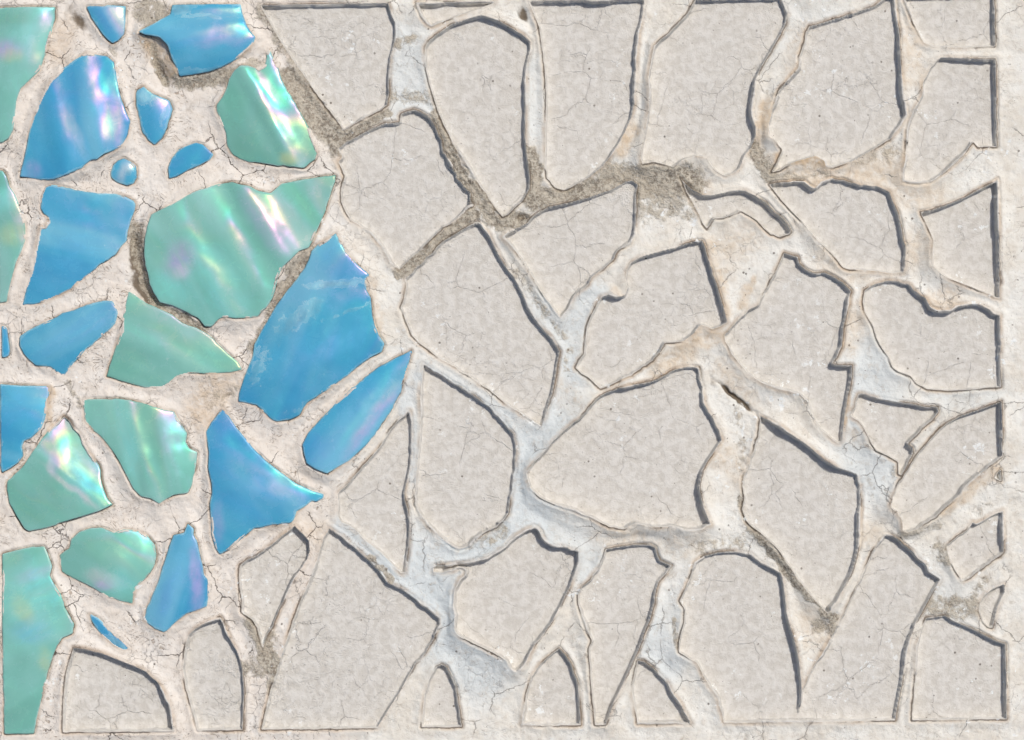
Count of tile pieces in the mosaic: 24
